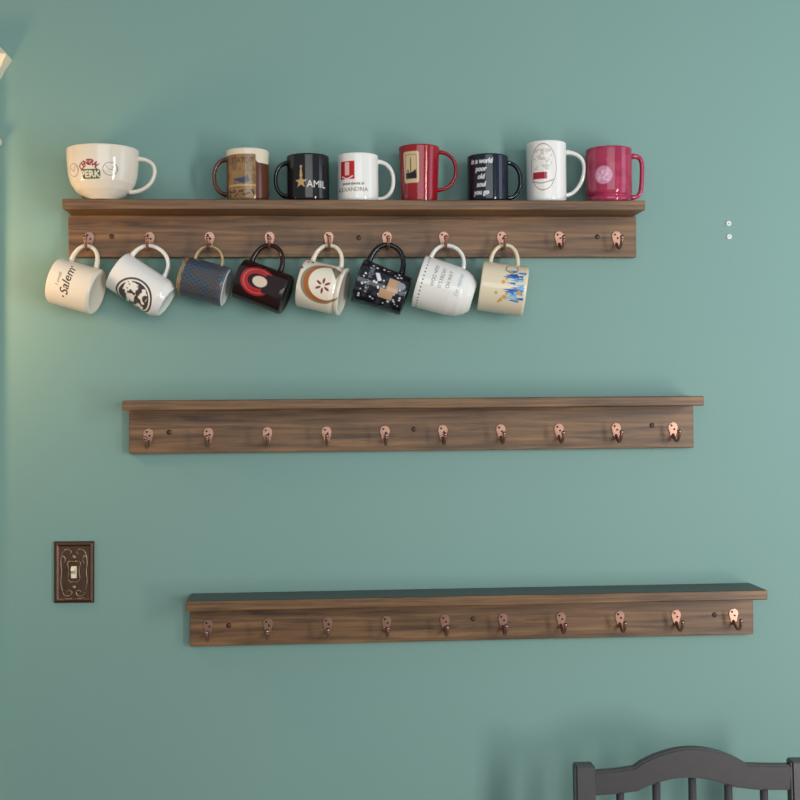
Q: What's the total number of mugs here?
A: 16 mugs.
